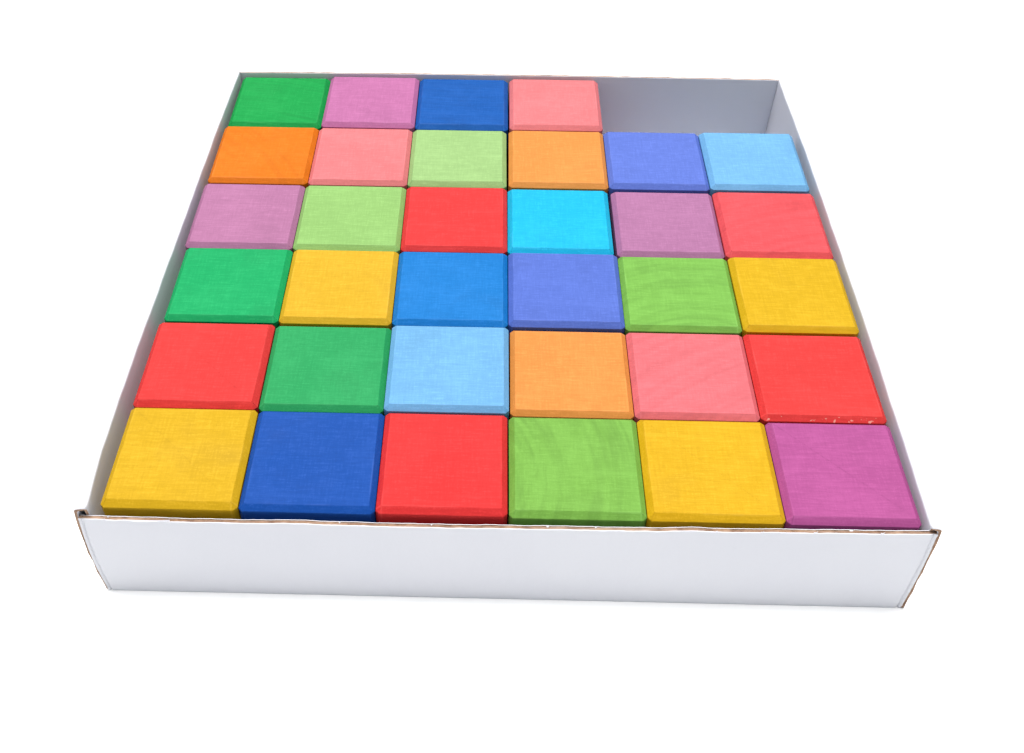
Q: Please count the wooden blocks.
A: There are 34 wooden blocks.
